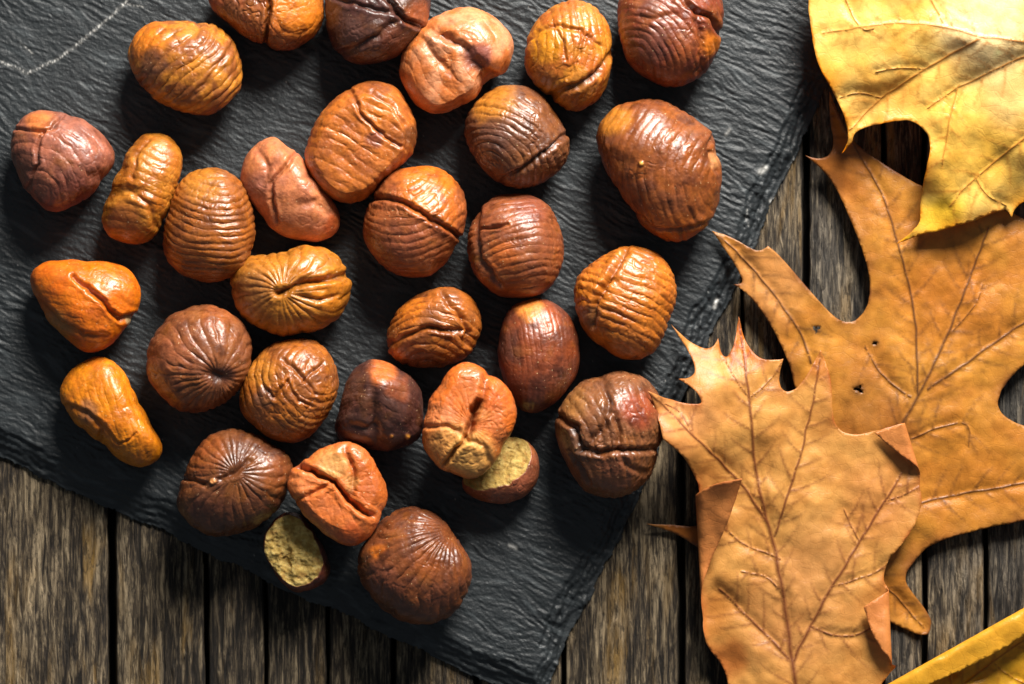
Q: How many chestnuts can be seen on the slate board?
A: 31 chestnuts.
